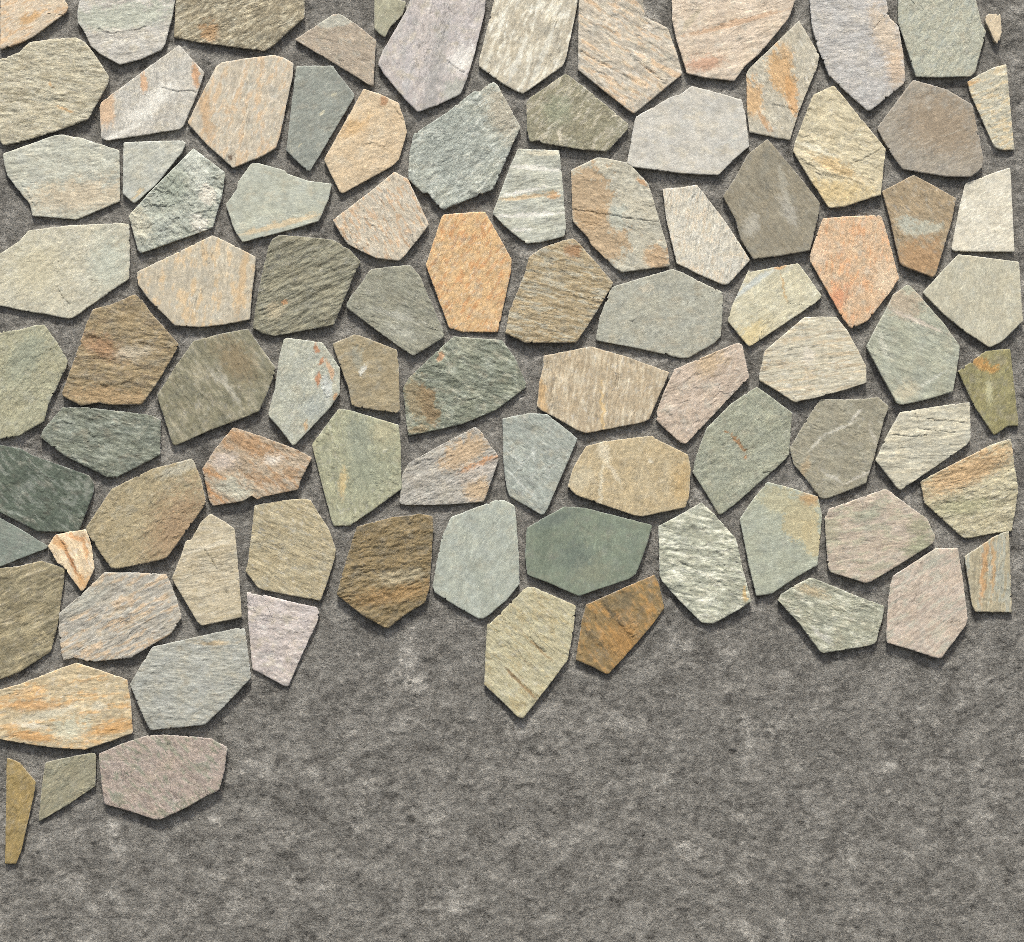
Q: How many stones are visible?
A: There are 91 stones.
